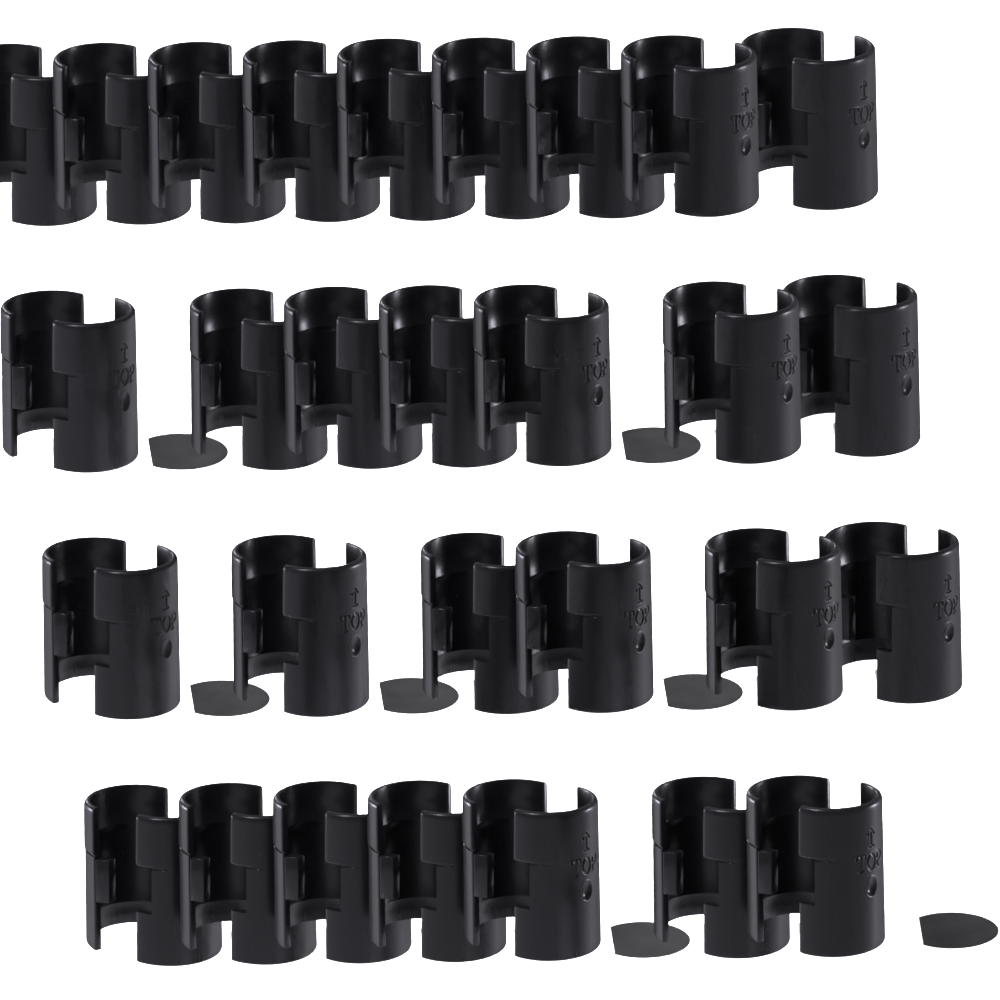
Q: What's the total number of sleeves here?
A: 29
